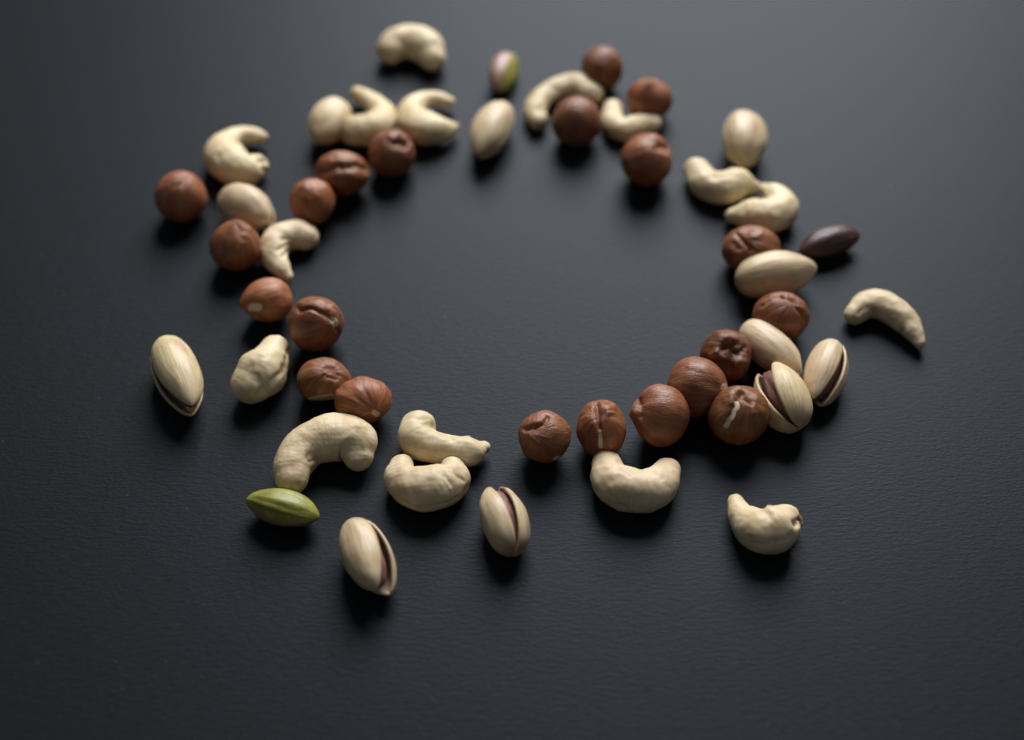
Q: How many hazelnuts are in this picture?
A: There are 21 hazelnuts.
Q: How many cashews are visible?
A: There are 16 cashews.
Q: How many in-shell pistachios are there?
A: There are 11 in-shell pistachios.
